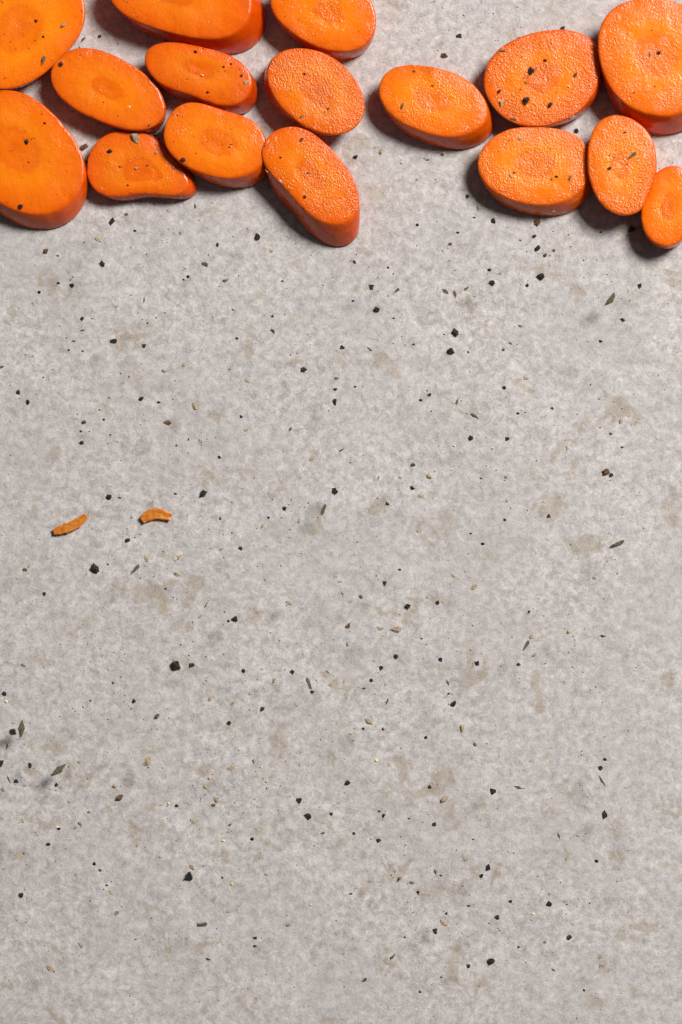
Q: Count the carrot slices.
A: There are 16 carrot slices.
